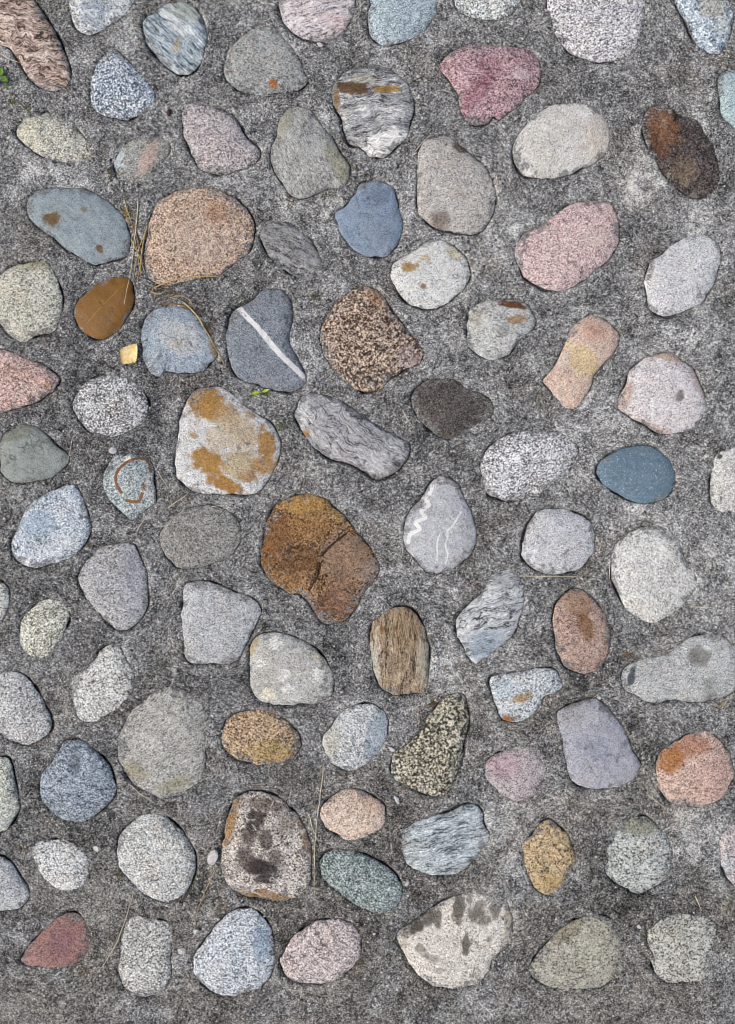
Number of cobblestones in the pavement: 89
